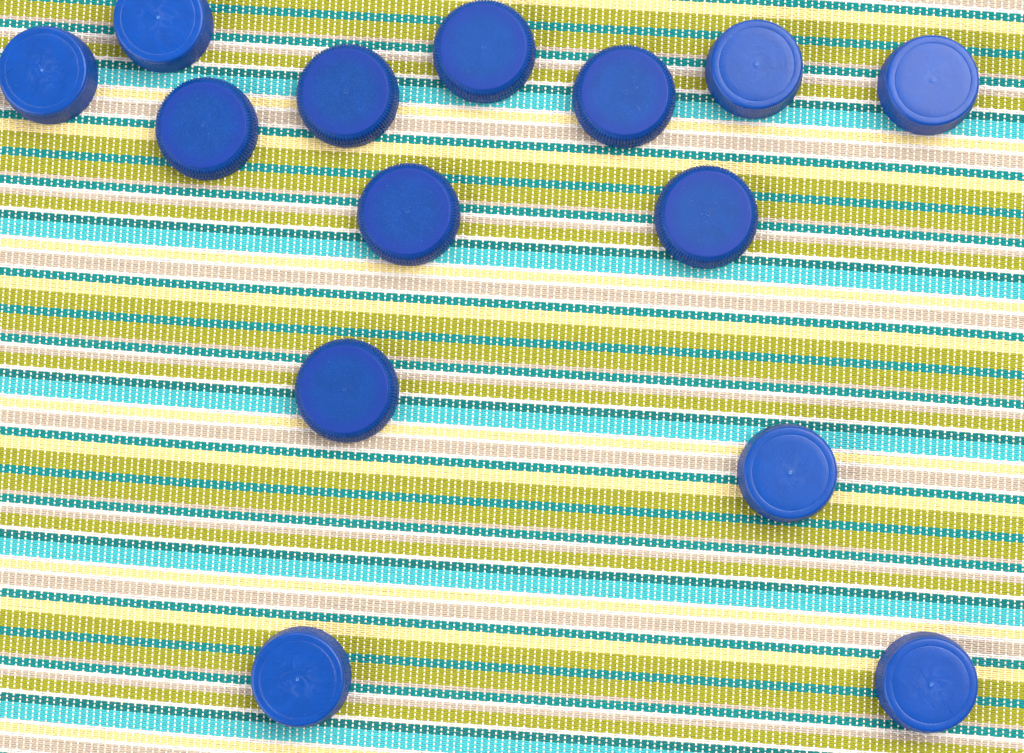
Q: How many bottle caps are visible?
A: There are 14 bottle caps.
